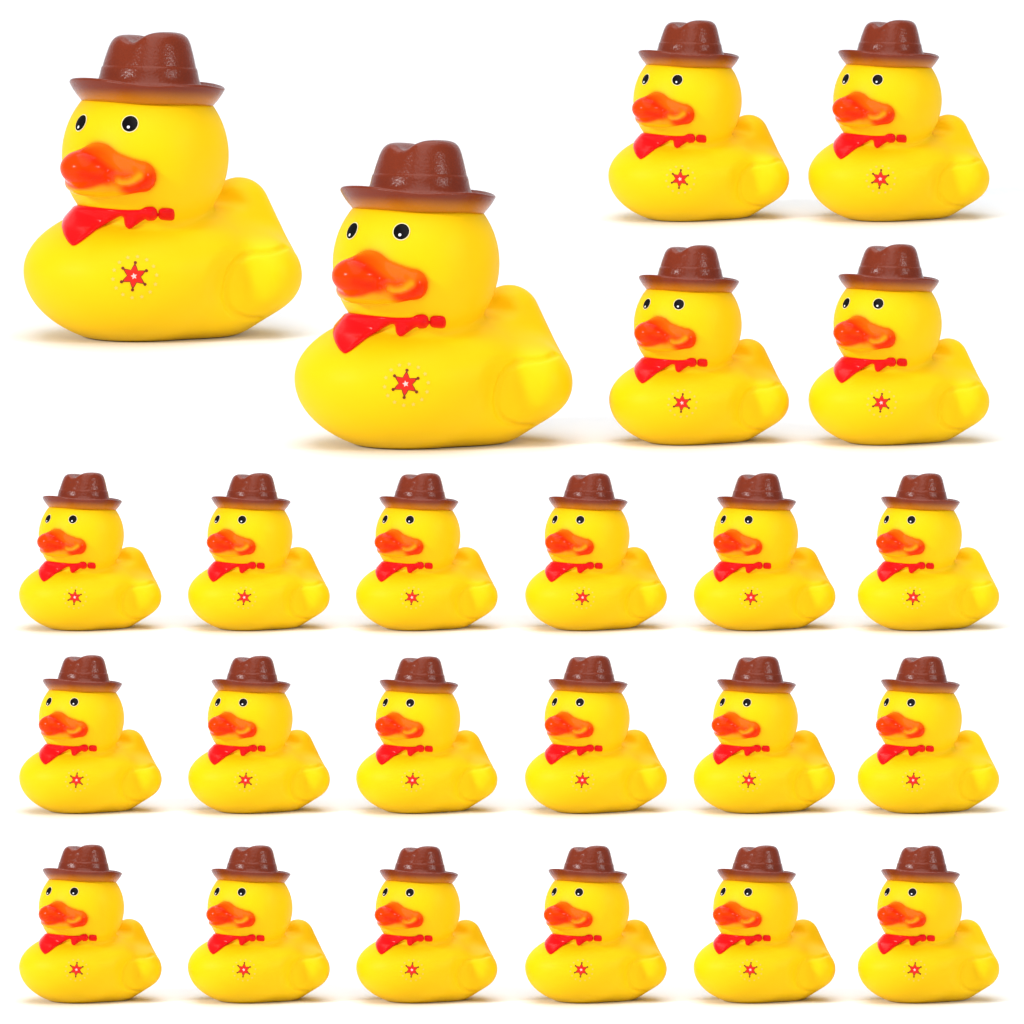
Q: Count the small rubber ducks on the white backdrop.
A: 18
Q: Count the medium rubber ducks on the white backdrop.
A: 4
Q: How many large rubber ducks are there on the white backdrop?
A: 2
